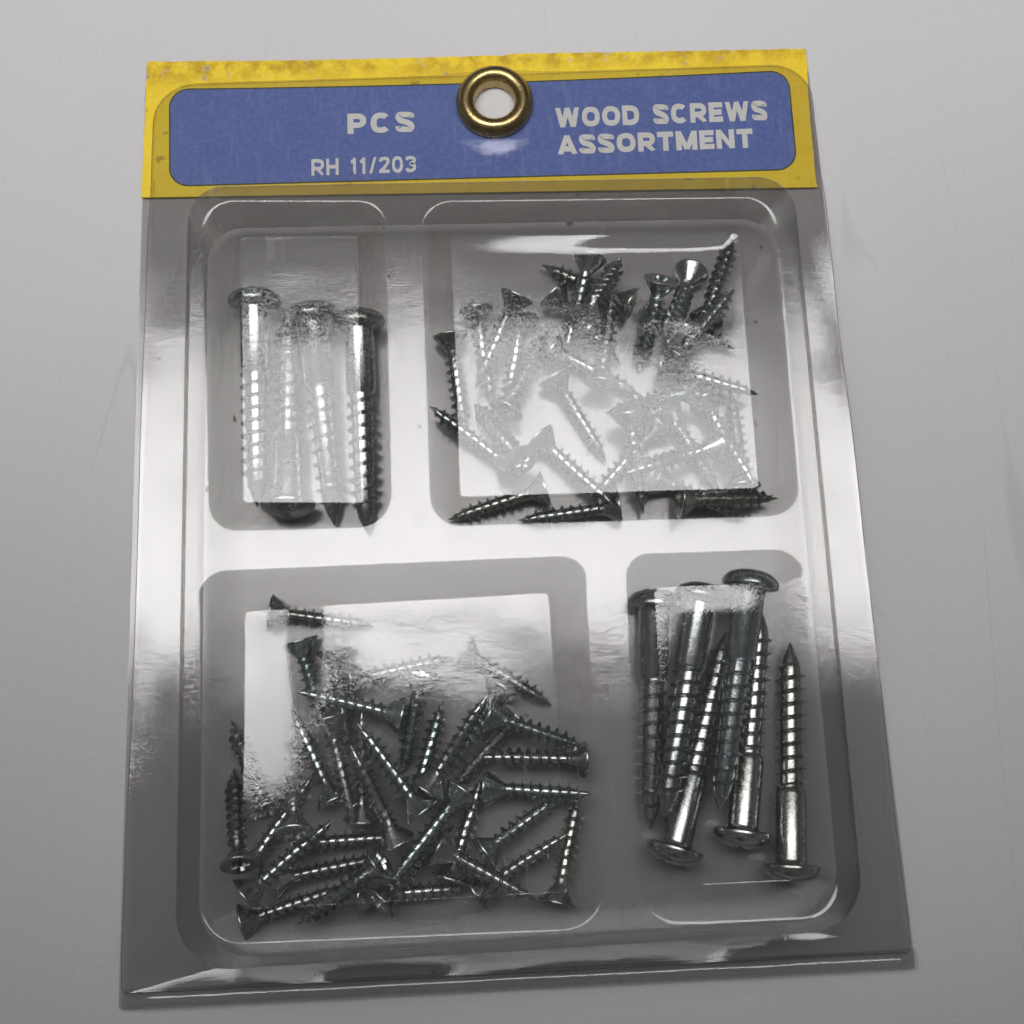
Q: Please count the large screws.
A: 10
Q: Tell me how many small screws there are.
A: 68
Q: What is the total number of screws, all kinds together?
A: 78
